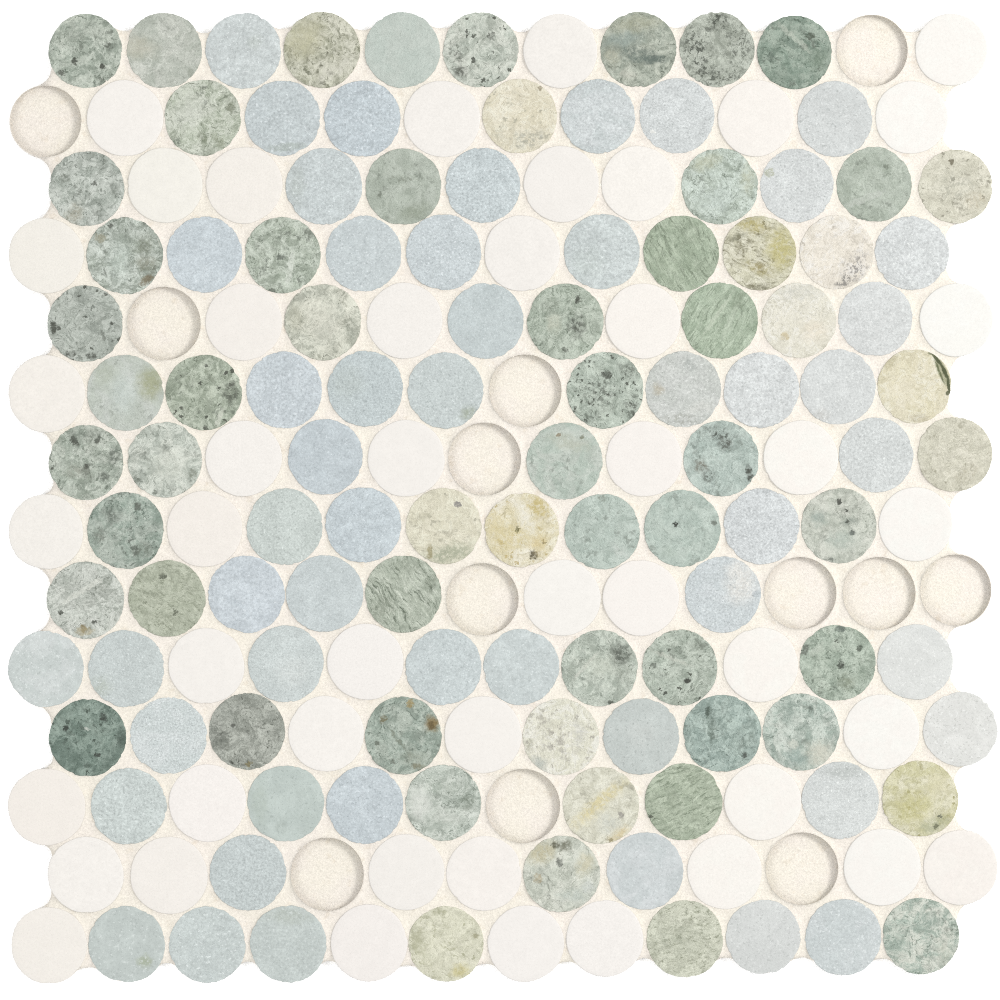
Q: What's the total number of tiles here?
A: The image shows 156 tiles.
